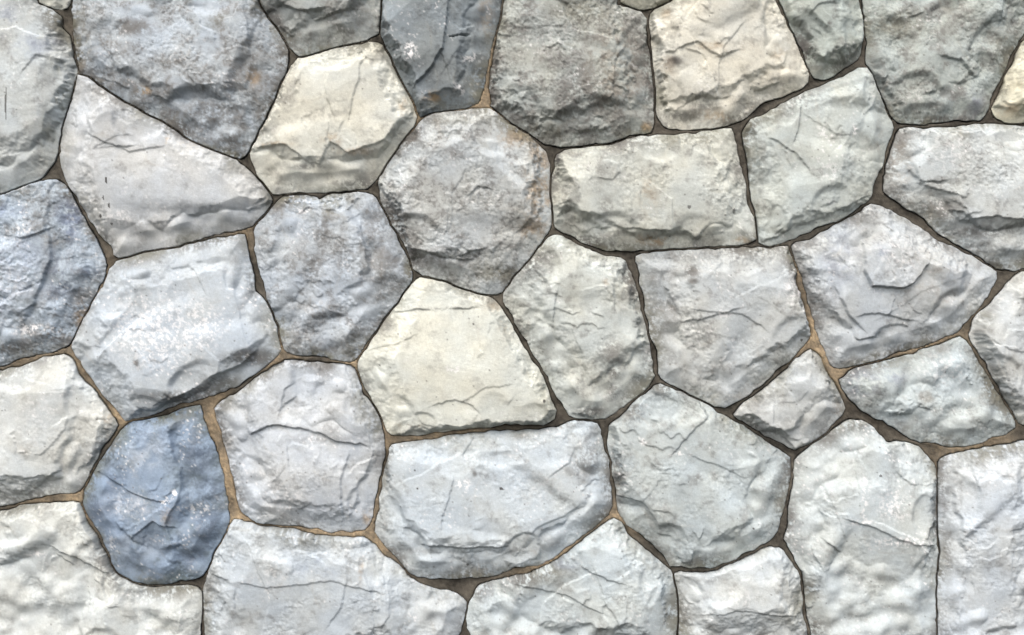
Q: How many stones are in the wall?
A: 38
